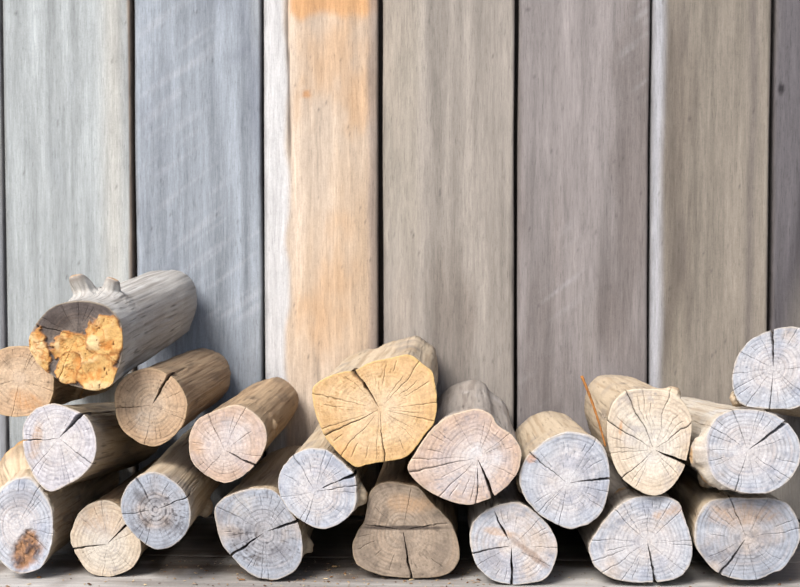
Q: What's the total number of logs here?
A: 20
